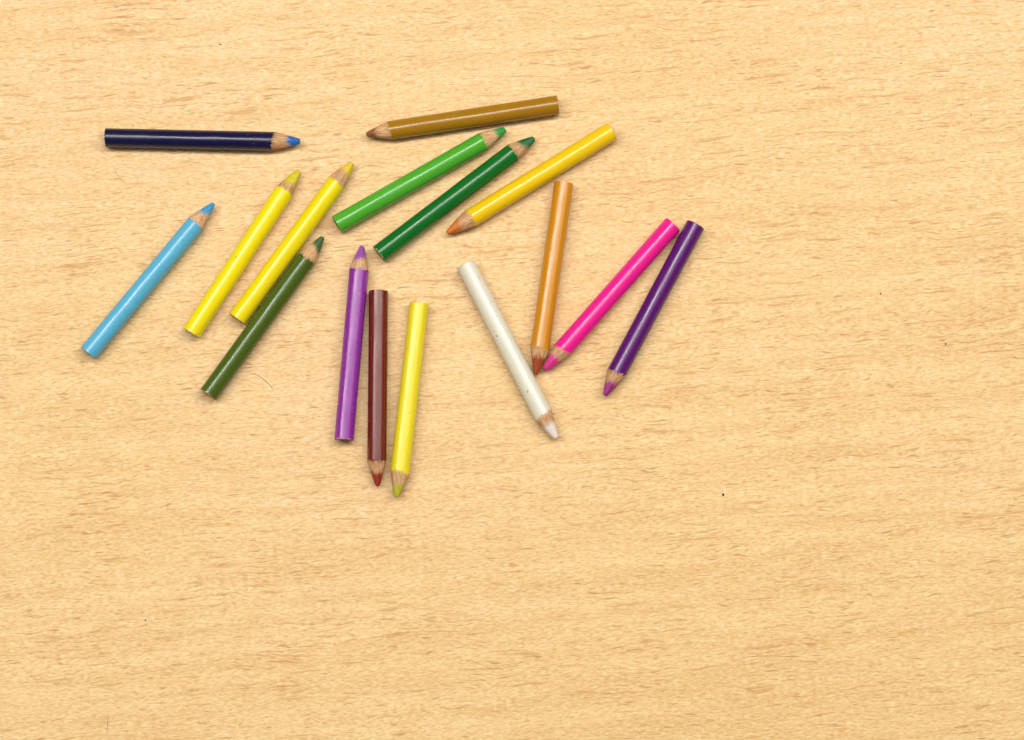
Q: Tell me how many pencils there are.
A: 16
